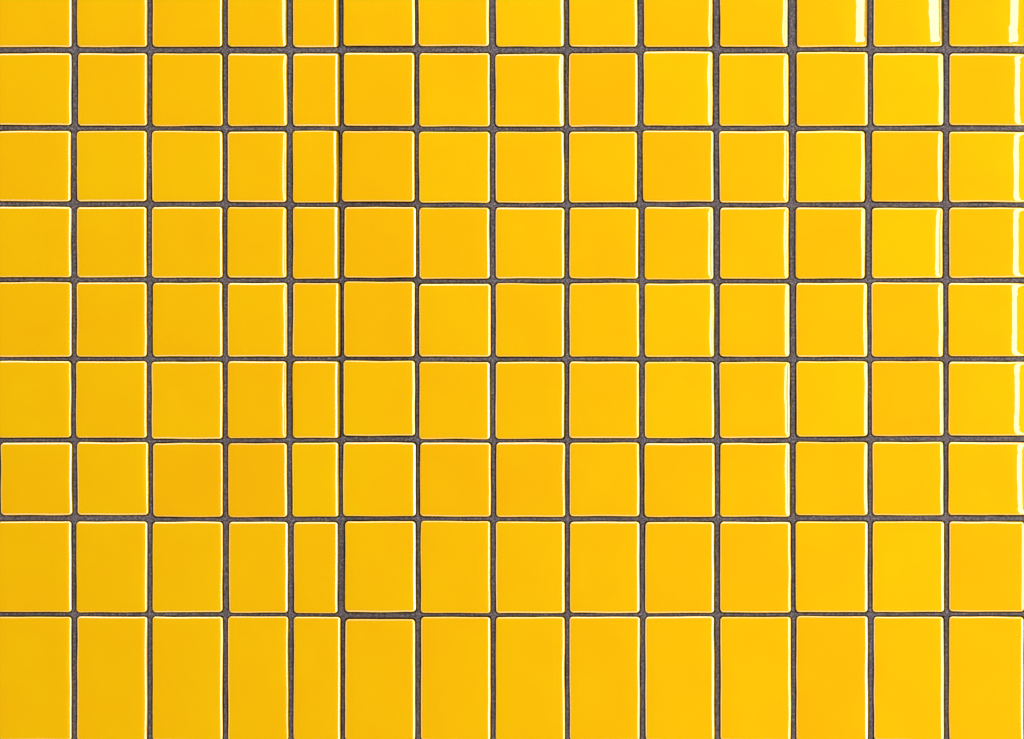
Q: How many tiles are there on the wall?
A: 126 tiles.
